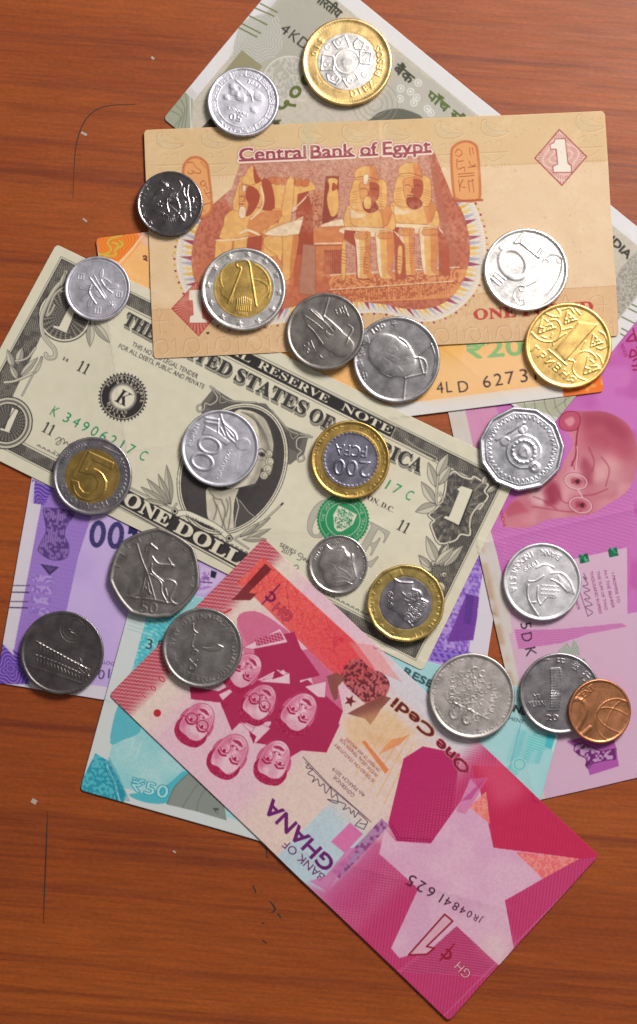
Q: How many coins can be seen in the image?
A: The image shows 22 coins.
